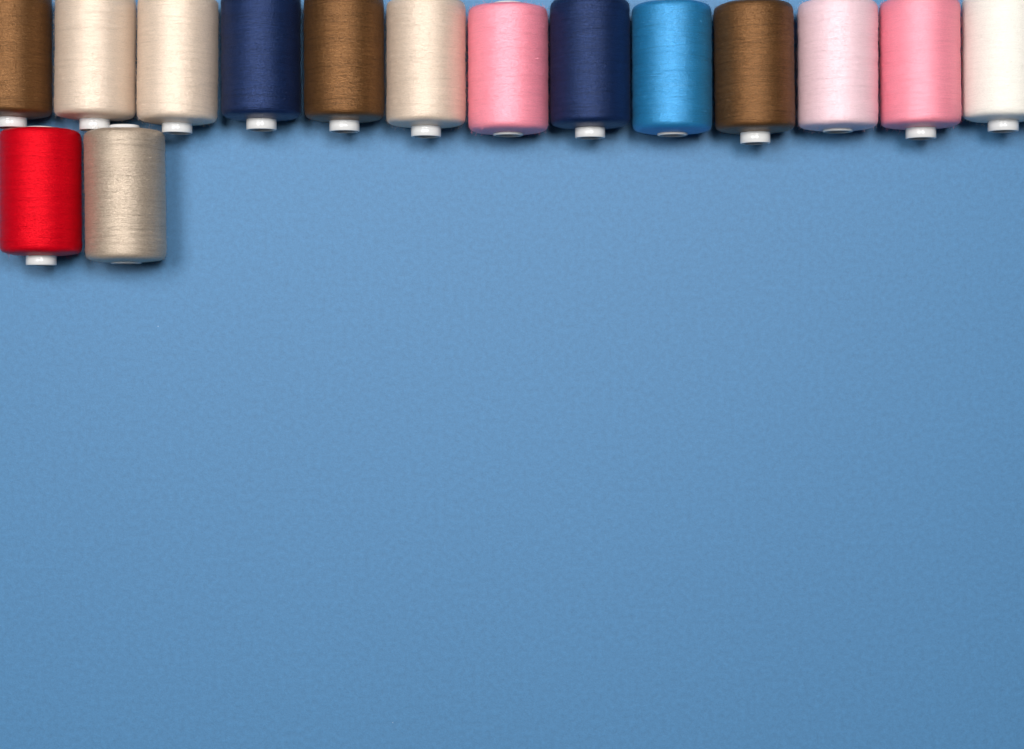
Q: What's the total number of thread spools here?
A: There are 15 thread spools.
